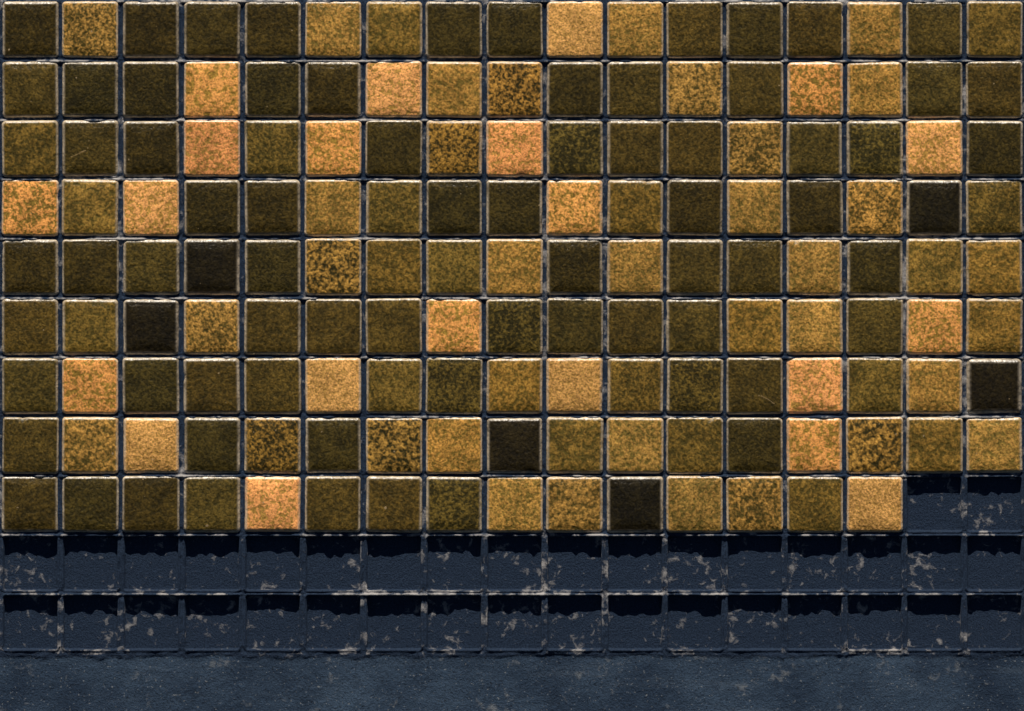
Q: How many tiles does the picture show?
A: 151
